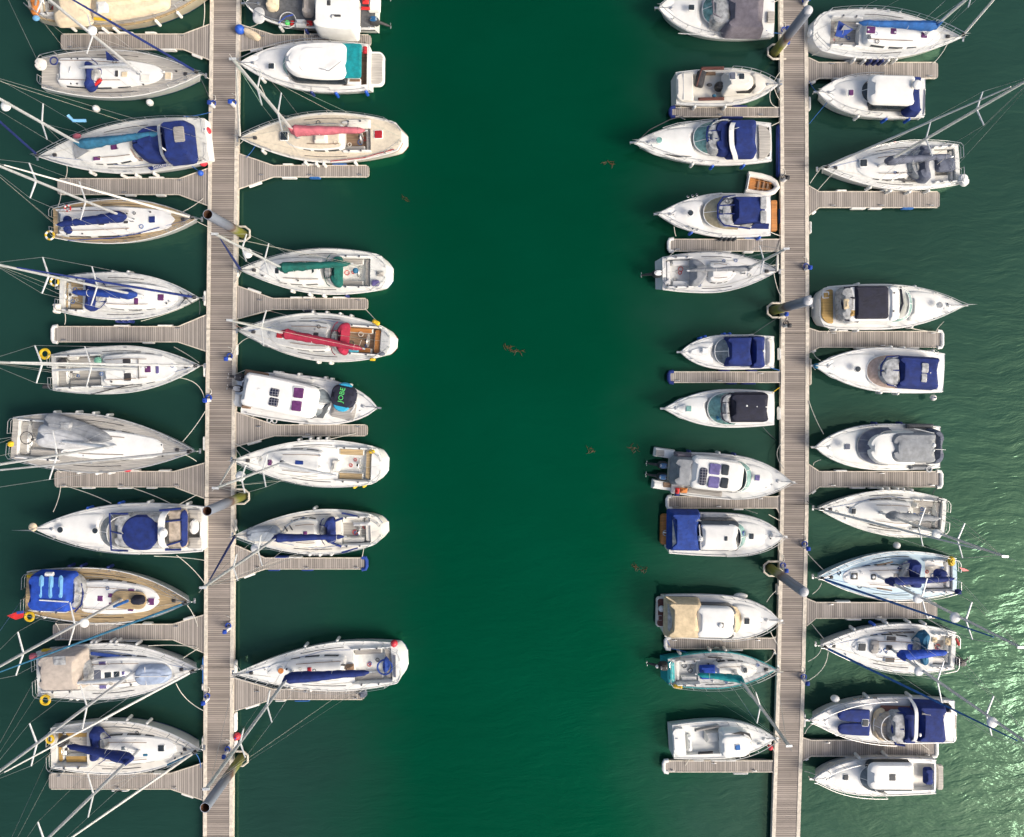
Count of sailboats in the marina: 23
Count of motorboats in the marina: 20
